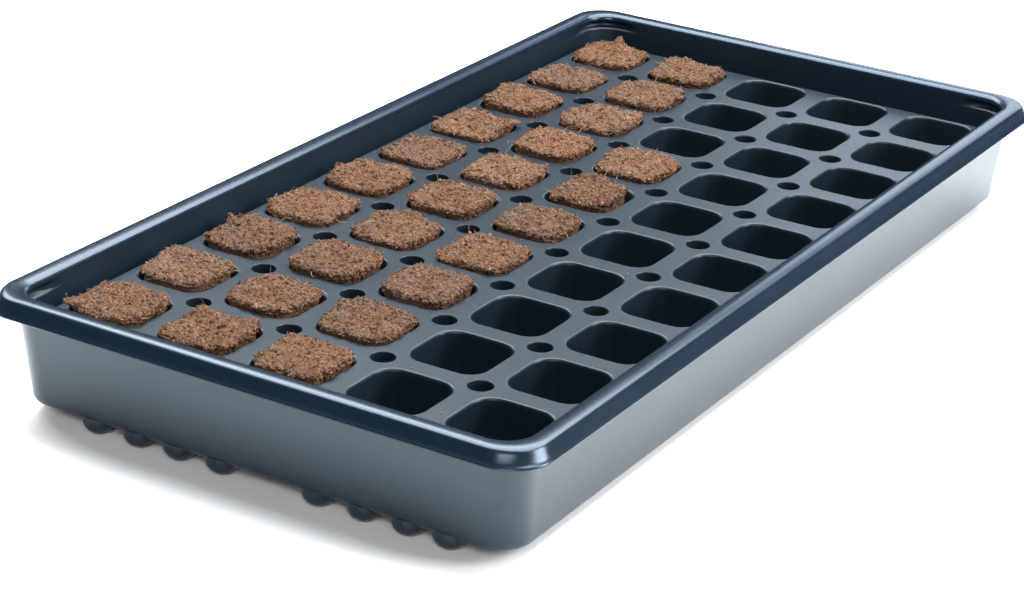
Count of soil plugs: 27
